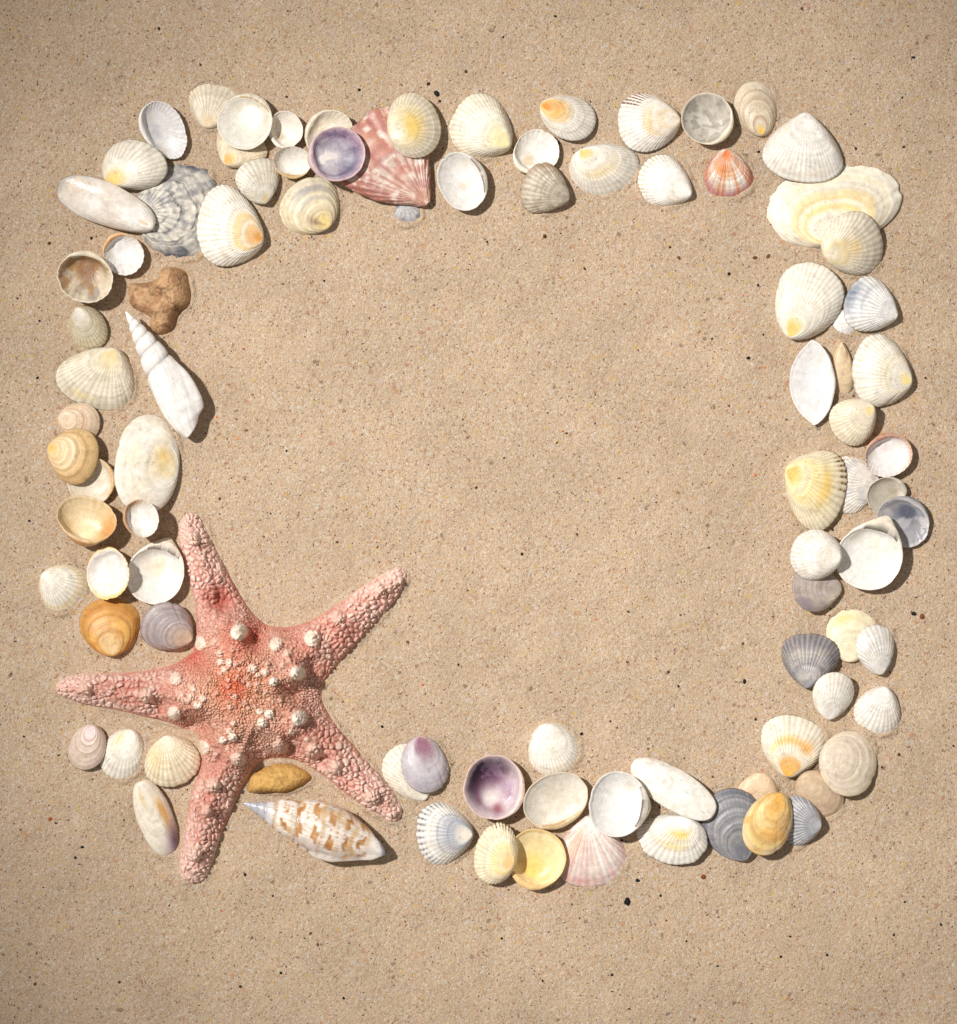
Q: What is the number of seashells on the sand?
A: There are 91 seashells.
